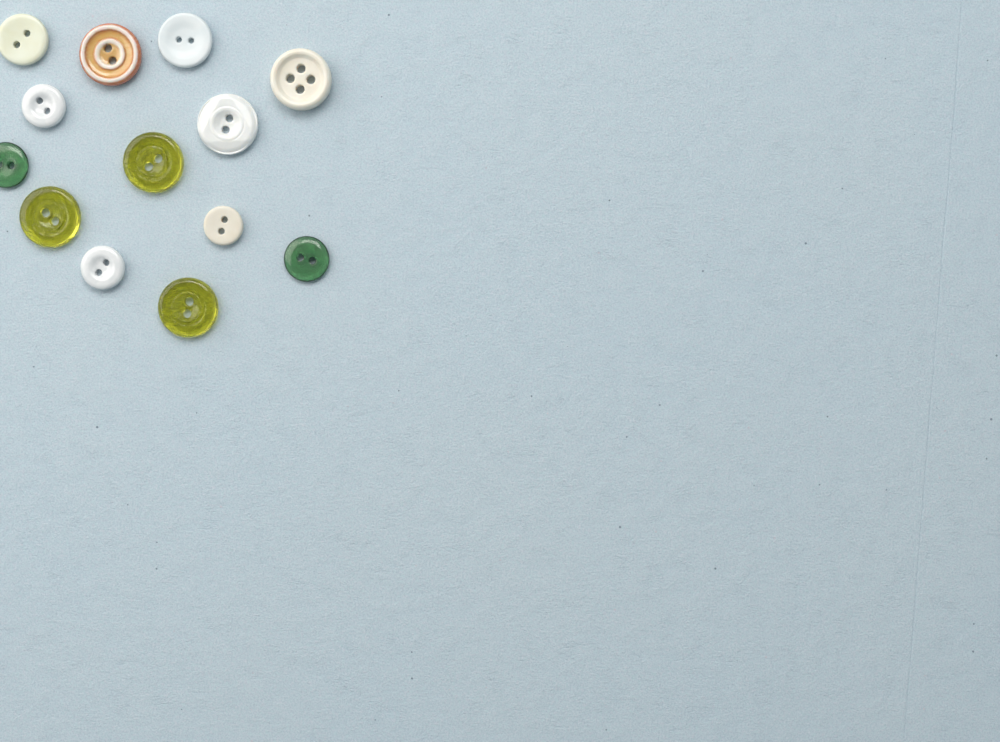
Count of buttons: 13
